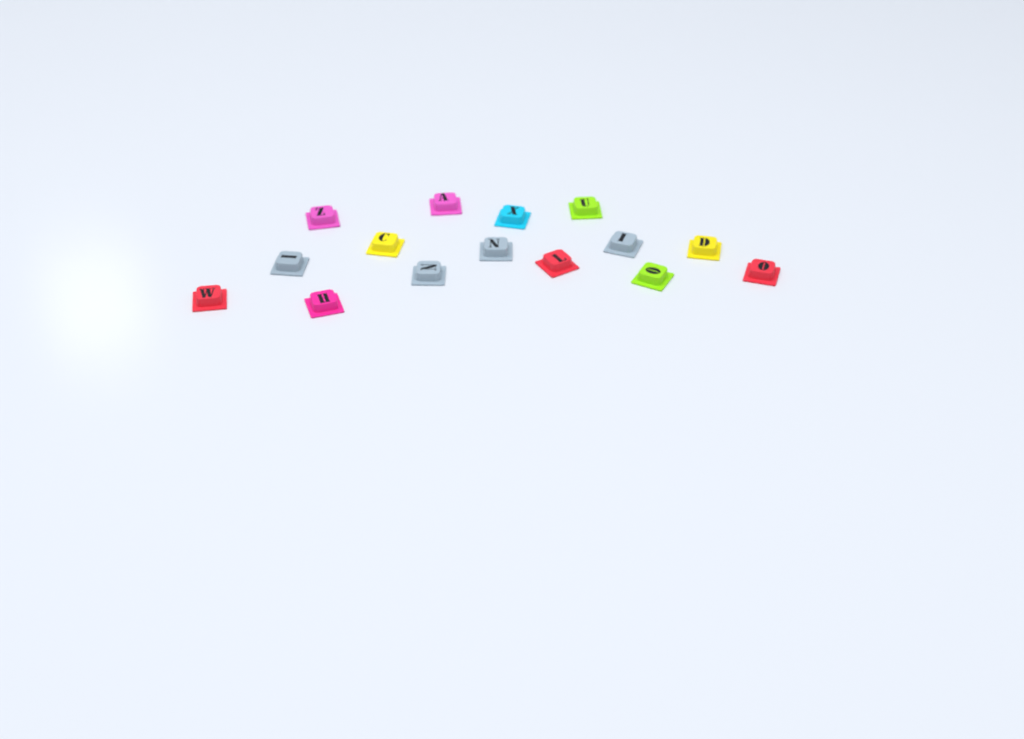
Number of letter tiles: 15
